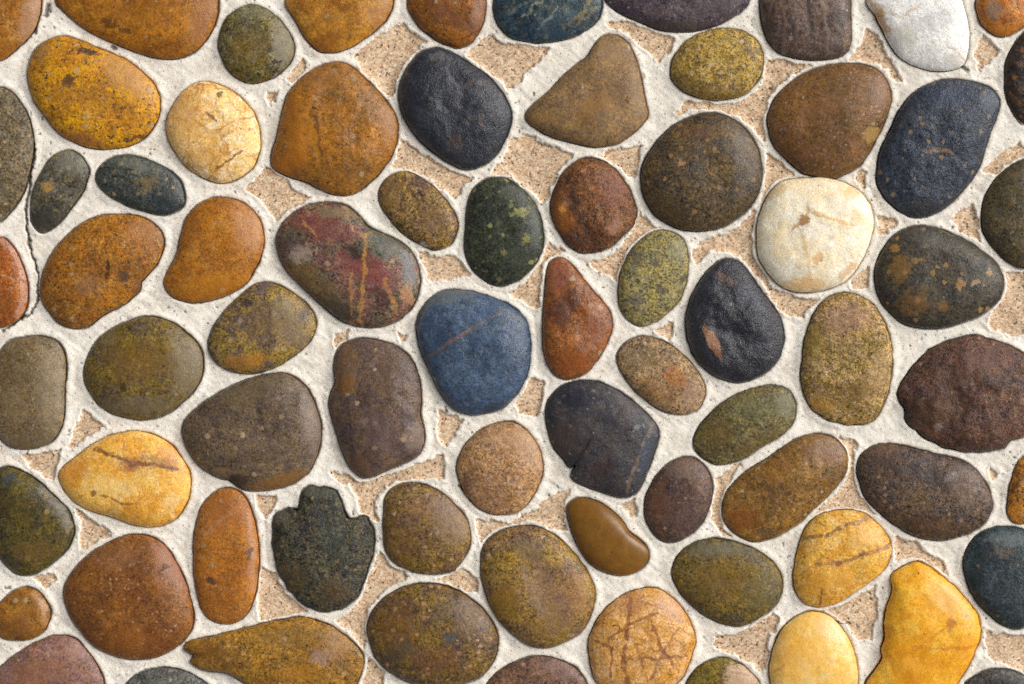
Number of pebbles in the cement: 74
